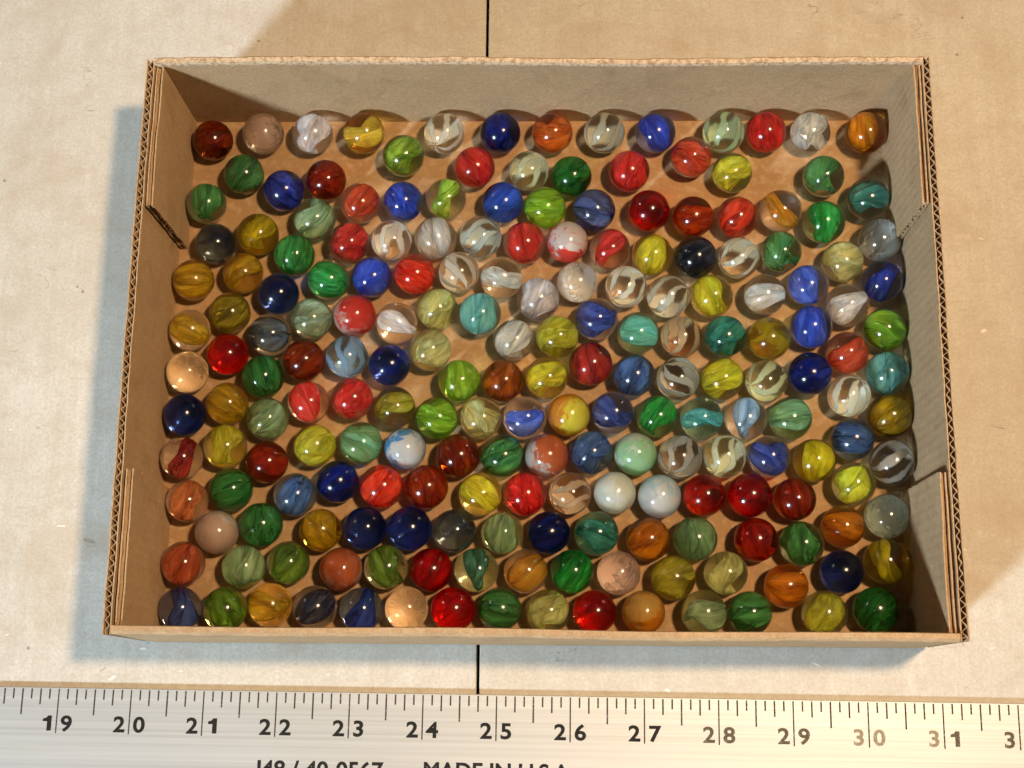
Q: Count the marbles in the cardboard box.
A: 200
